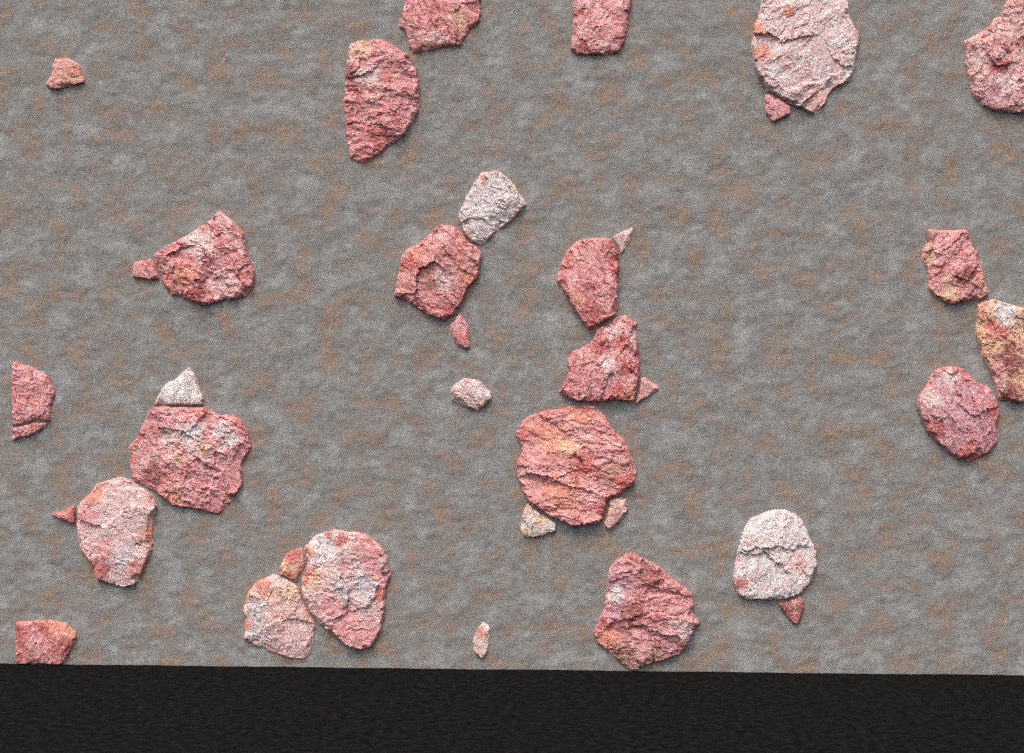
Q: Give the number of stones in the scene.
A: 37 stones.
